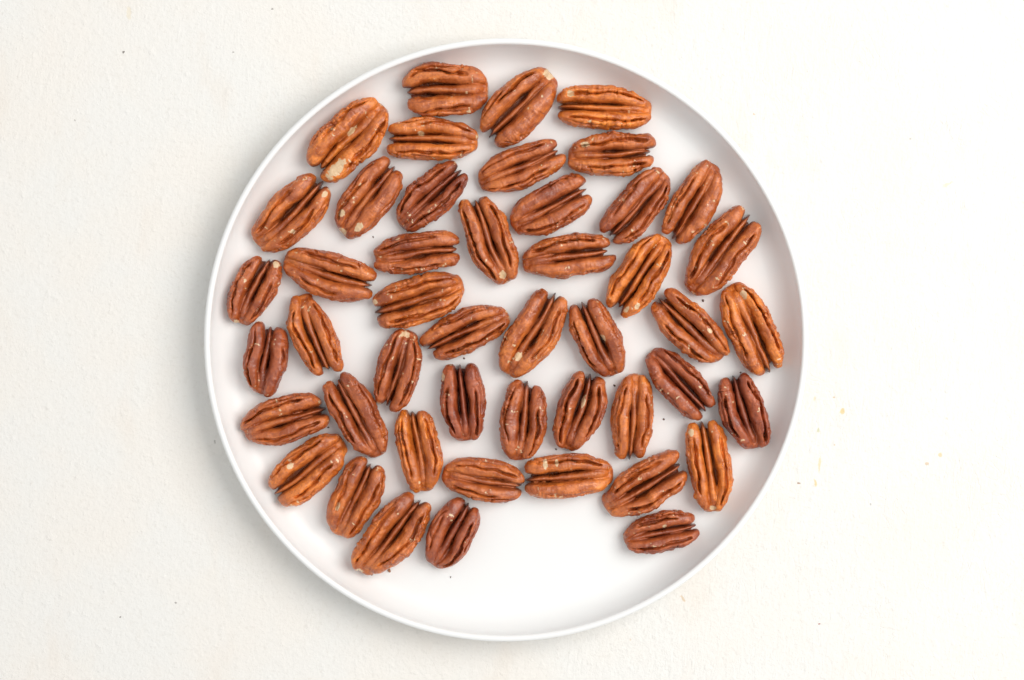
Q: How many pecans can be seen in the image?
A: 47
